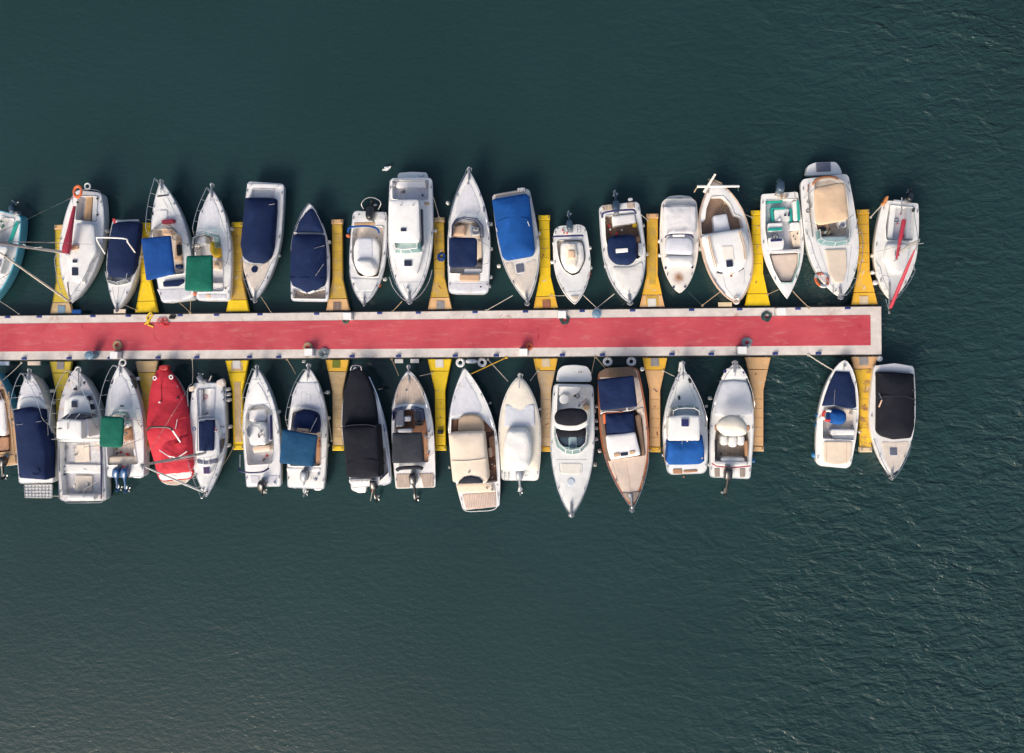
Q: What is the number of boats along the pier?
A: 36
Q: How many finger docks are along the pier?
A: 18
